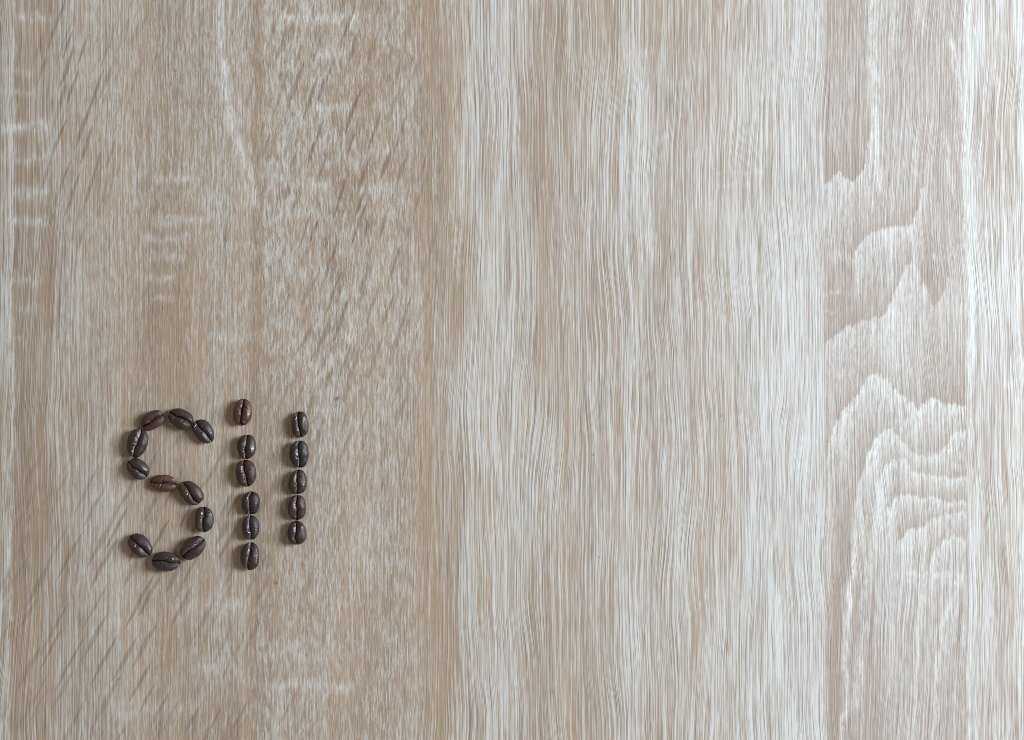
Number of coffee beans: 22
